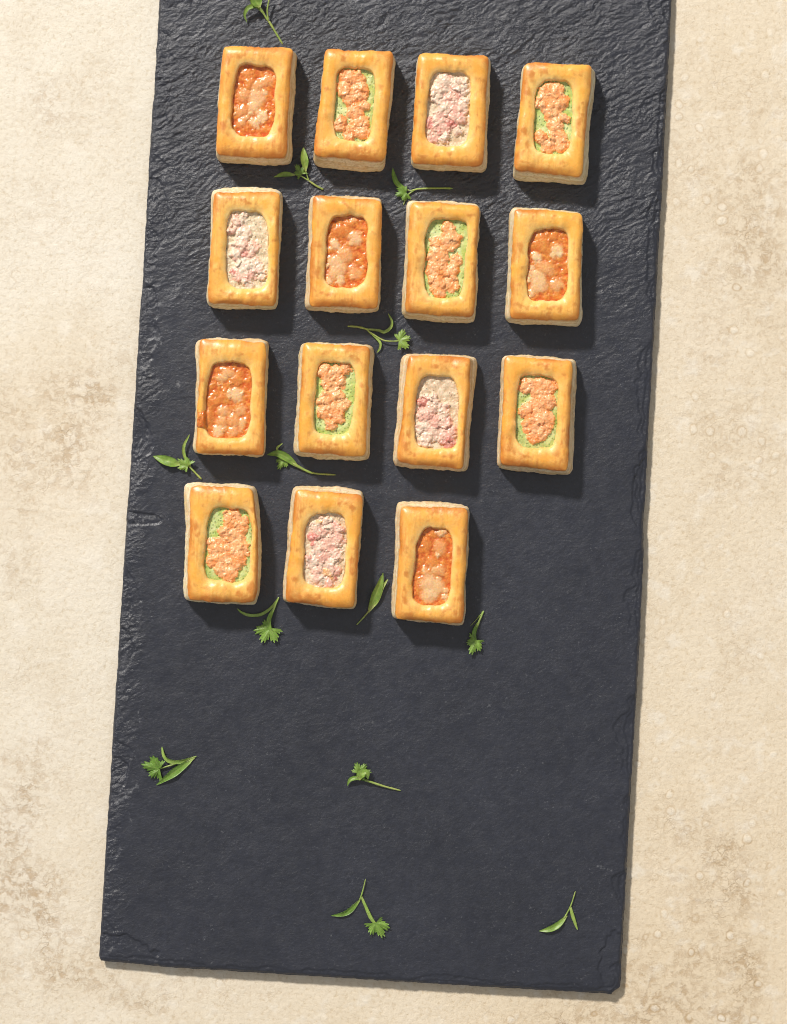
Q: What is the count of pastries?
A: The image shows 15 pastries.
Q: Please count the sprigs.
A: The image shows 13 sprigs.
